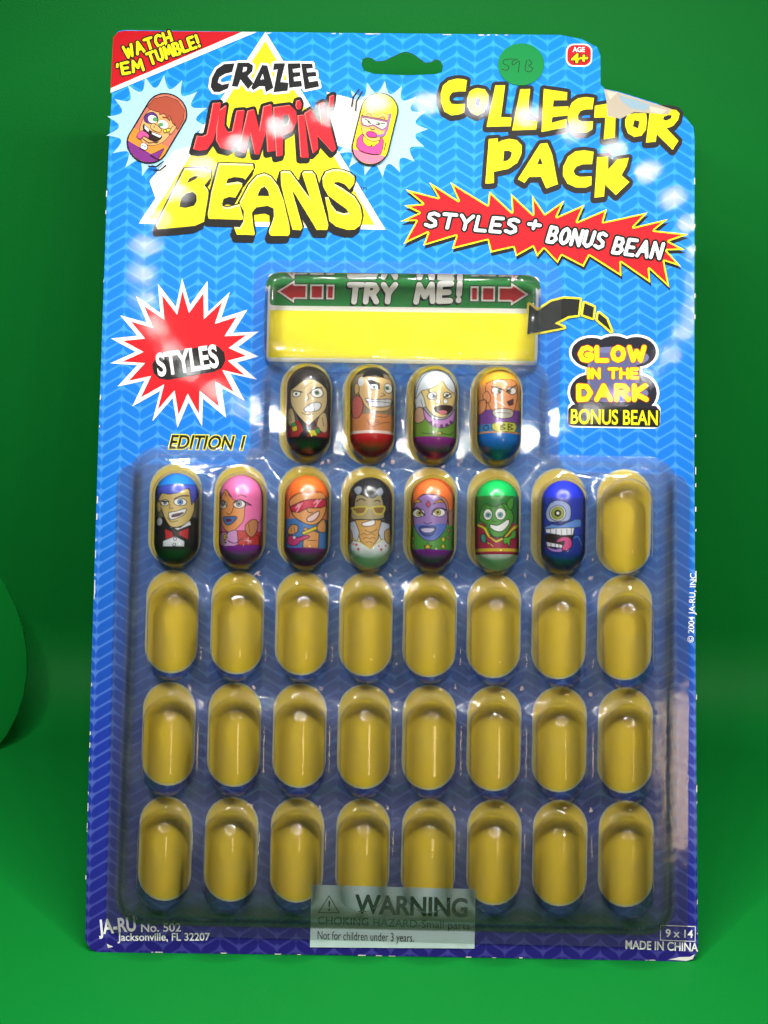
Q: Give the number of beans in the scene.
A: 11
